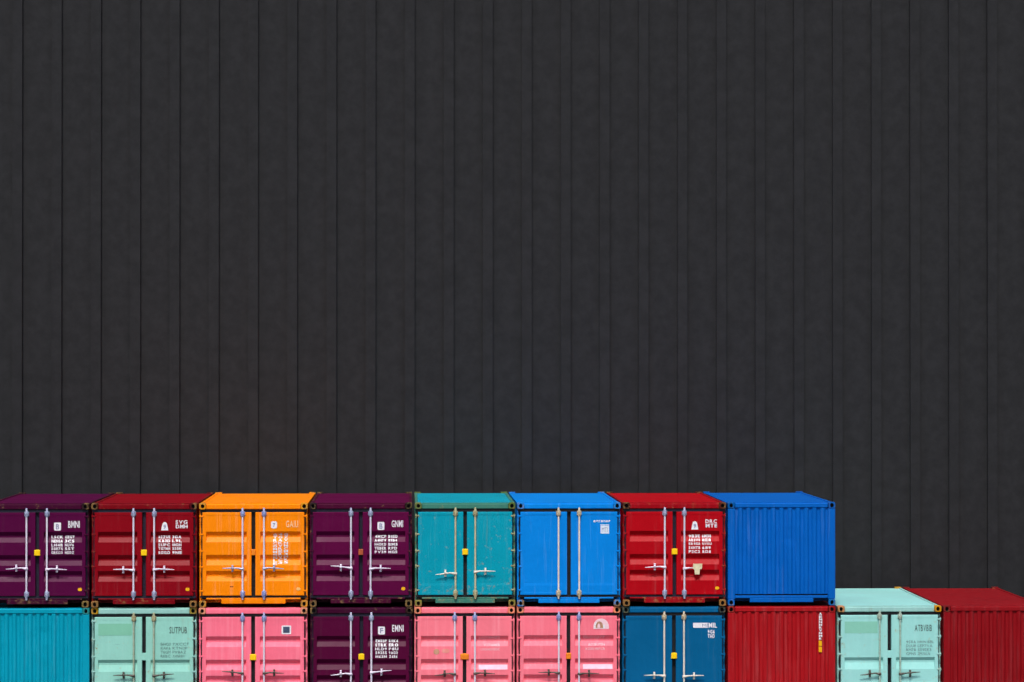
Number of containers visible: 18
